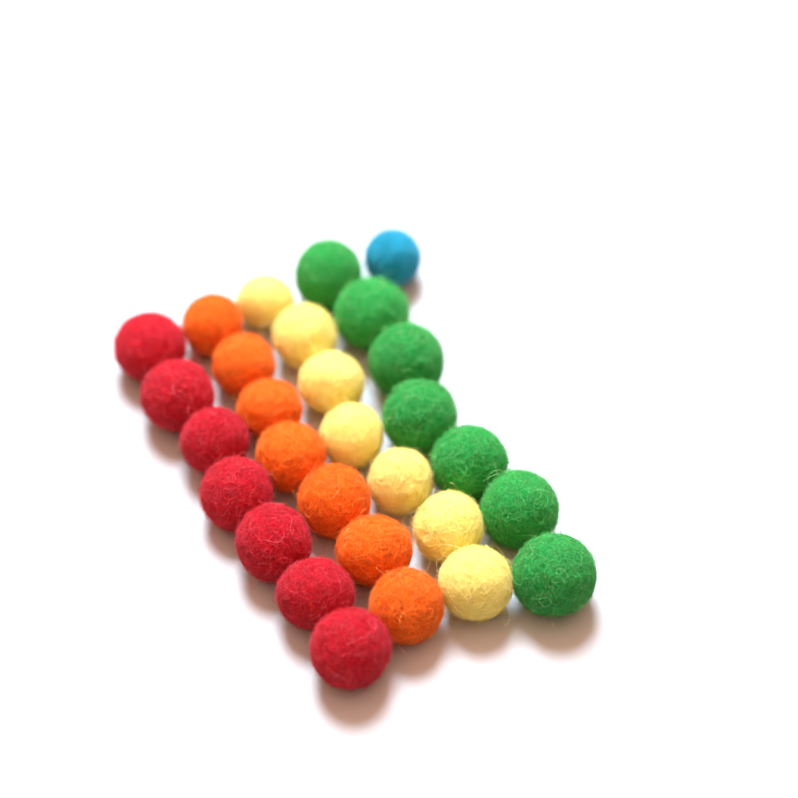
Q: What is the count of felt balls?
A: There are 29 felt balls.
